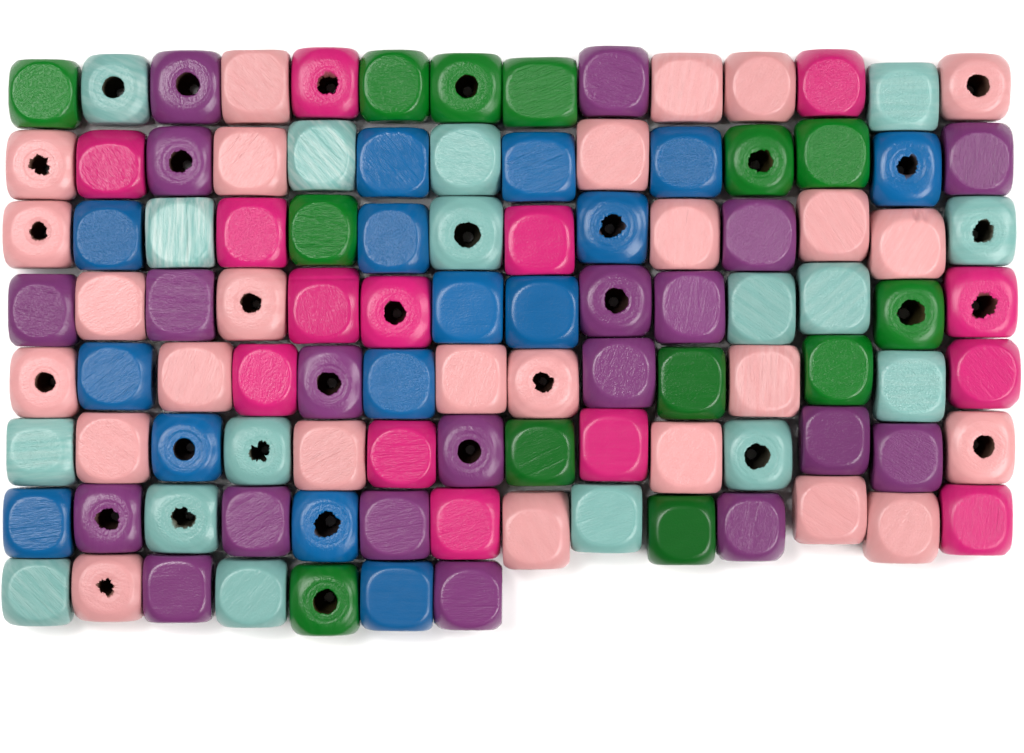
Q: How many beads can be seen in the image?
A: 105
